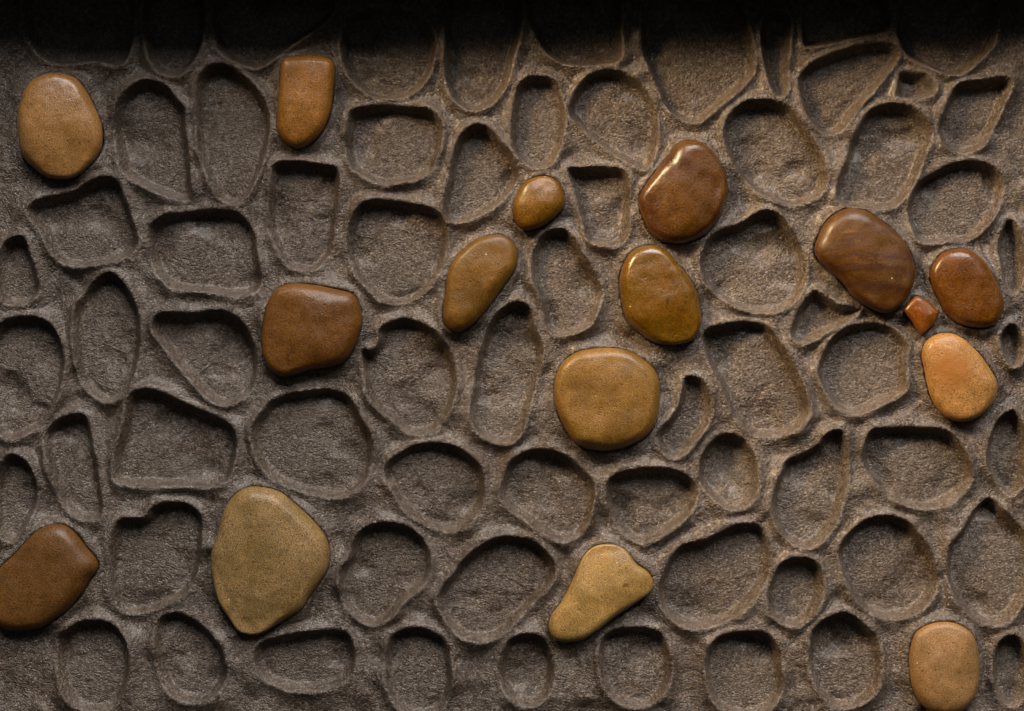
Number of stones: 16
